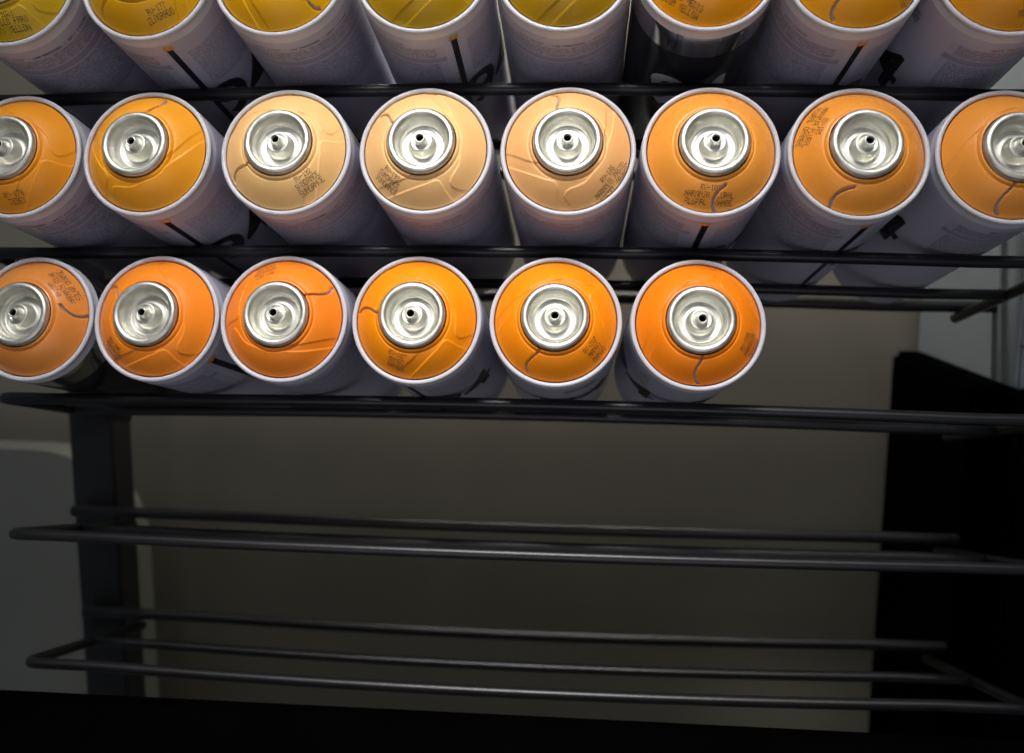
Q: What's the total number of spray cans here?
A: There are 22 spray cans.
